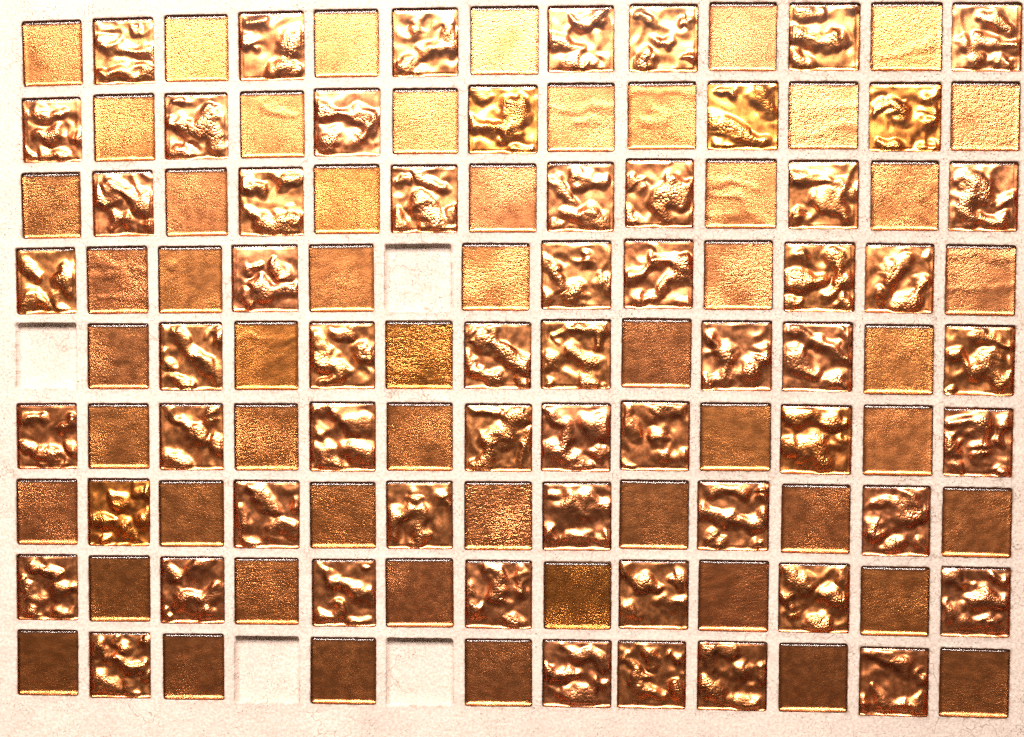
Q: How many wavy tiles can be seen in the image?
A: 59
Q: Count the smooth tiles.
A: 54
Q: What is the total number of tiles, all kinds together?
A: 113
